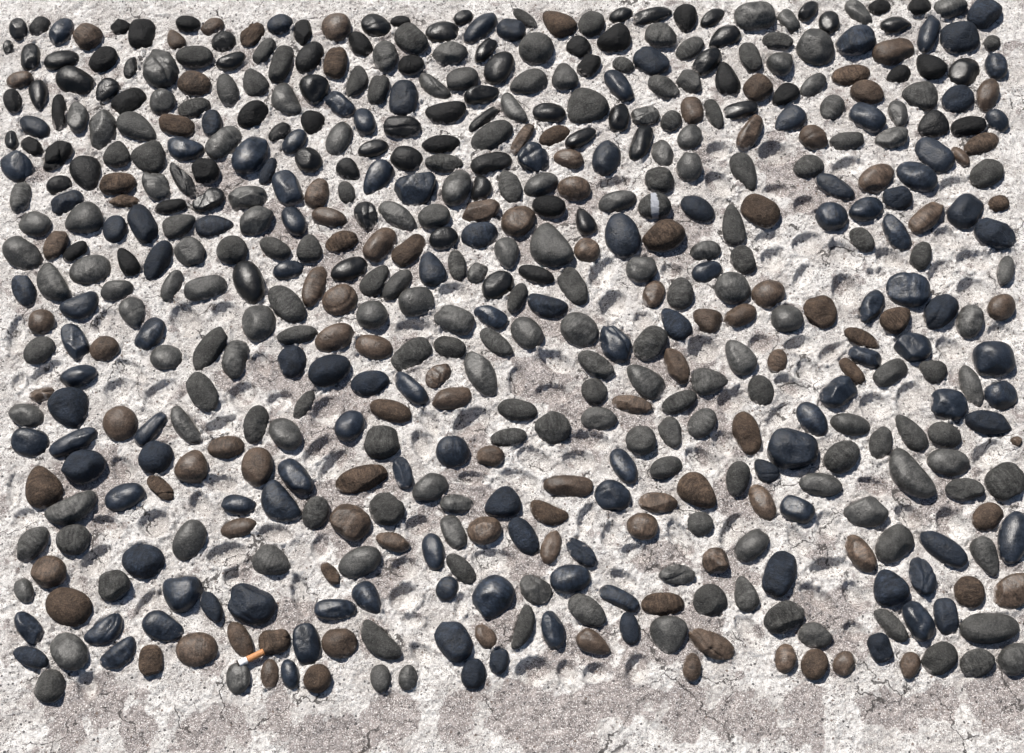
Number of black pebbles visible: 88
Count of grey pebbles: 199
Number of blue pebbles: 127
